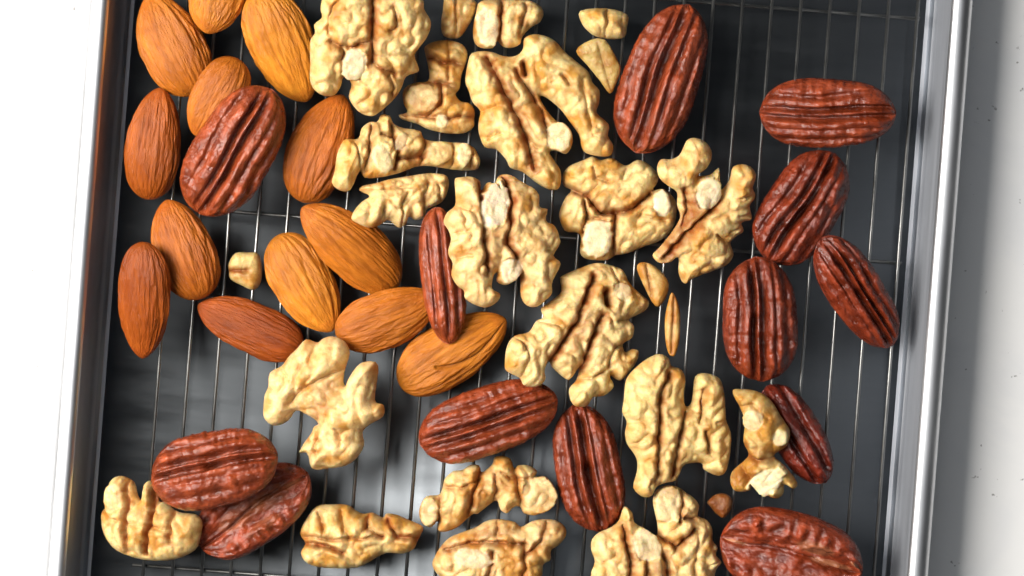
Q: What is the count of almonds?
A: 13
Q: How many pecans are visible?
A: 13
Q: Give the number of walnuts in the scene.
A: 20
